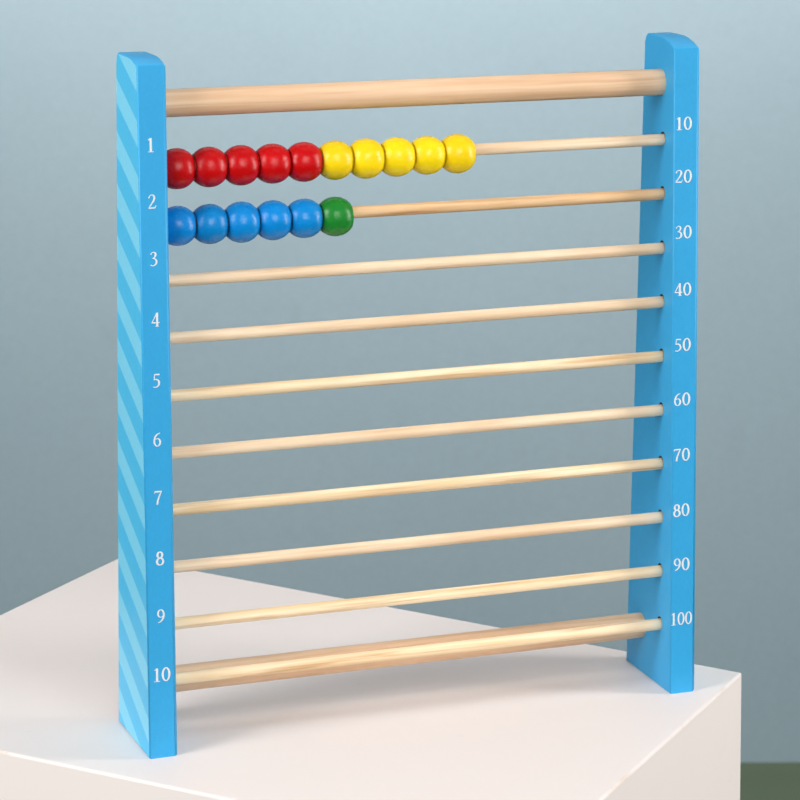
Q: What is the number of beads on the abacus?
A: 16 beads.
